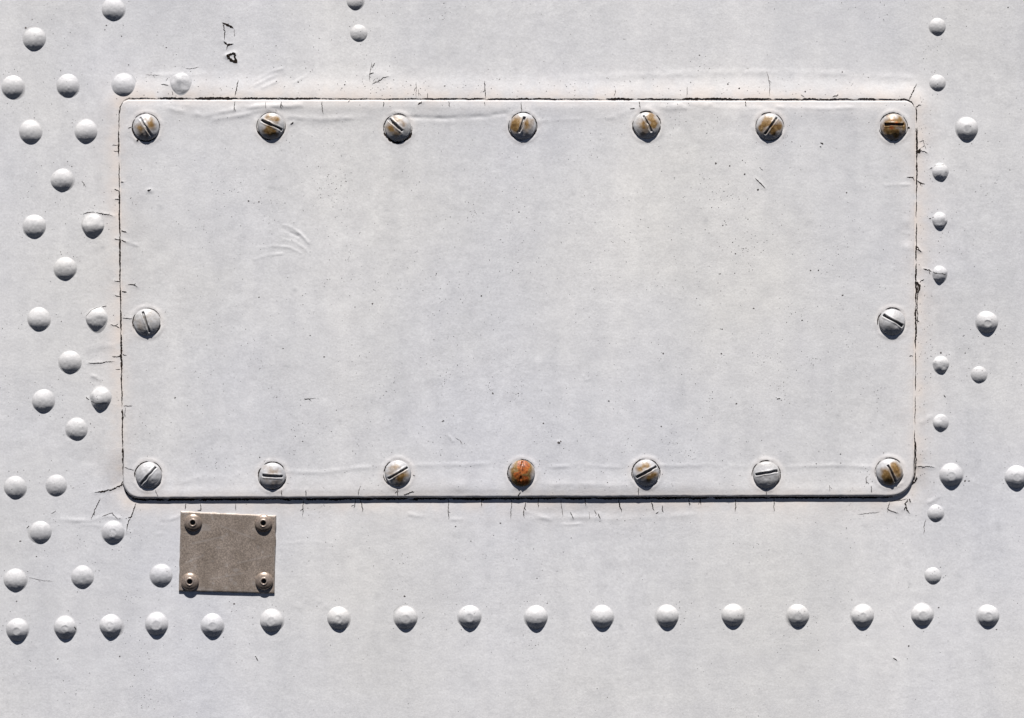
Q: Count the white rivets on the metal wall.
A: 58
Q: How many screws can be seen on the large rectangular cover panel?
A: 16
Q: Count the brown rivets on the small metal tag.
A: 4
